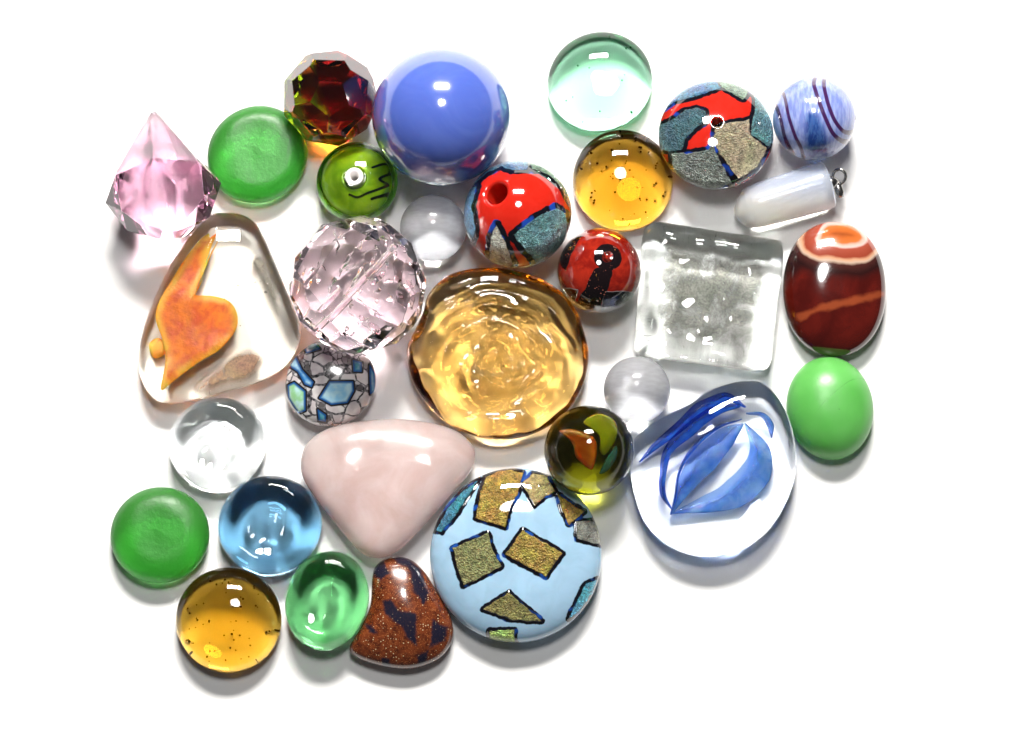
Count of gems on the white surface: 31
